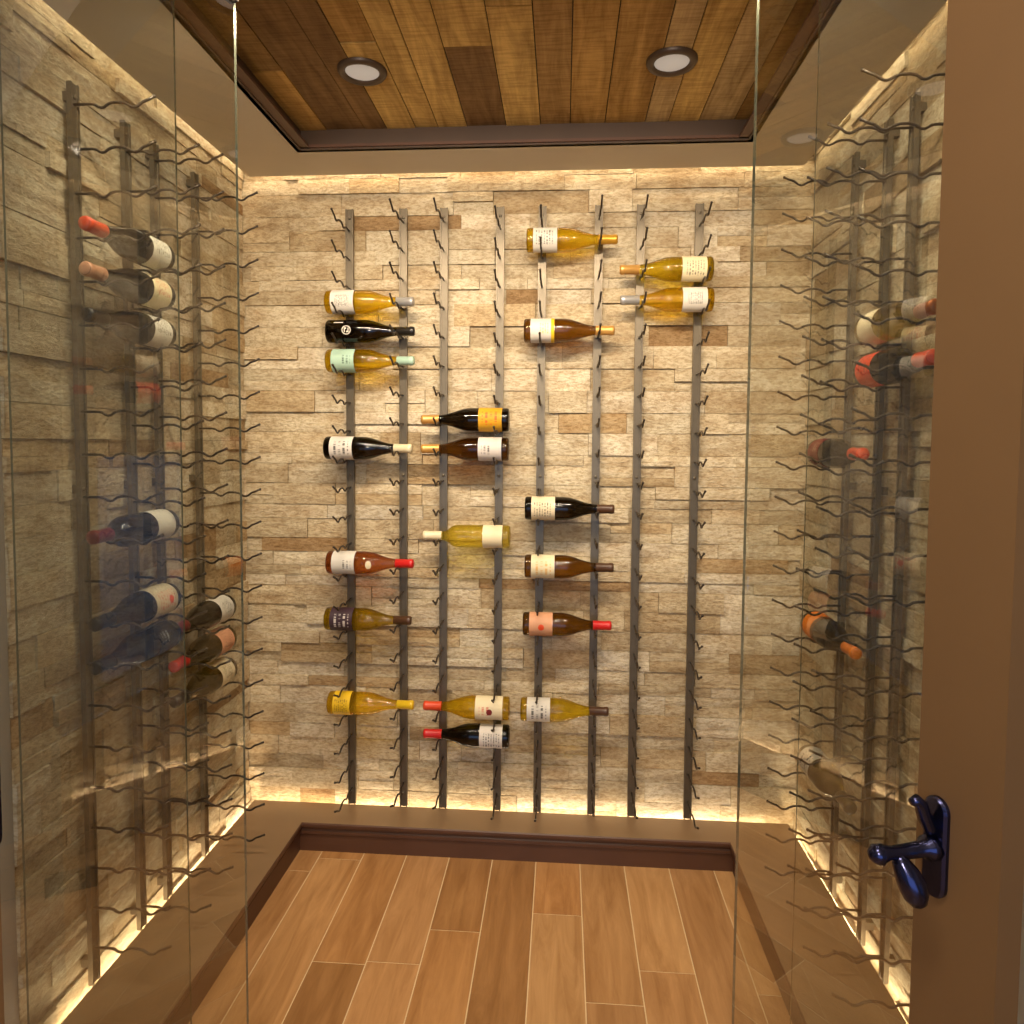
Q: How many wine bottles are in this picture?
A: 34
